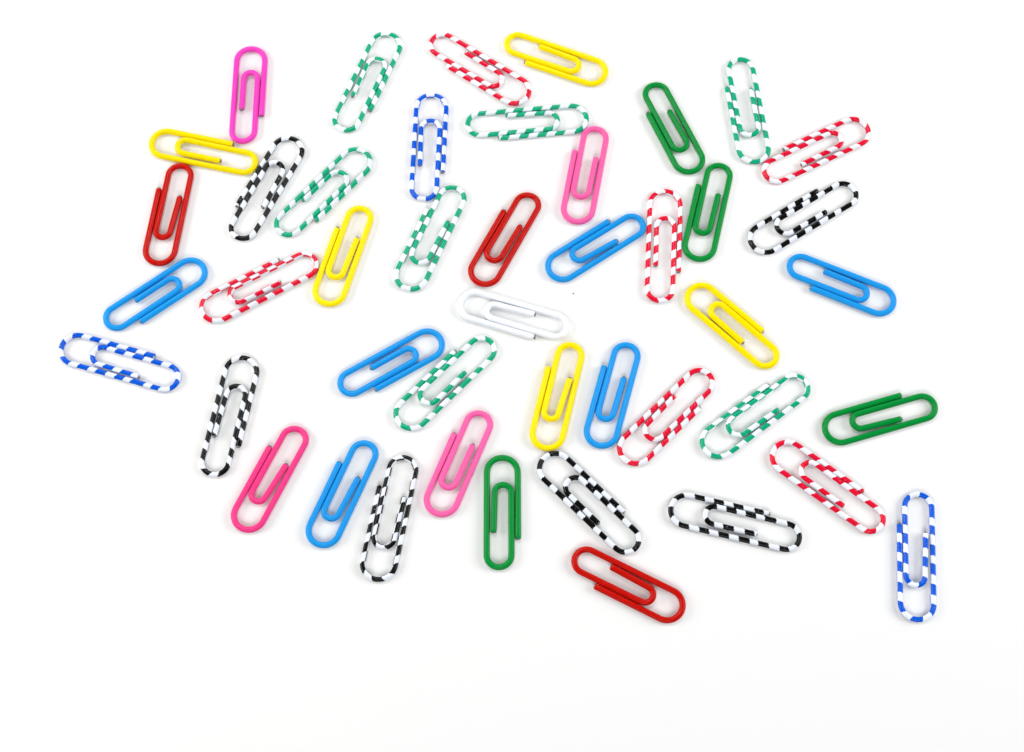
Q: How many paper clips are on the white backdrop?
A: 45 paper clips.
